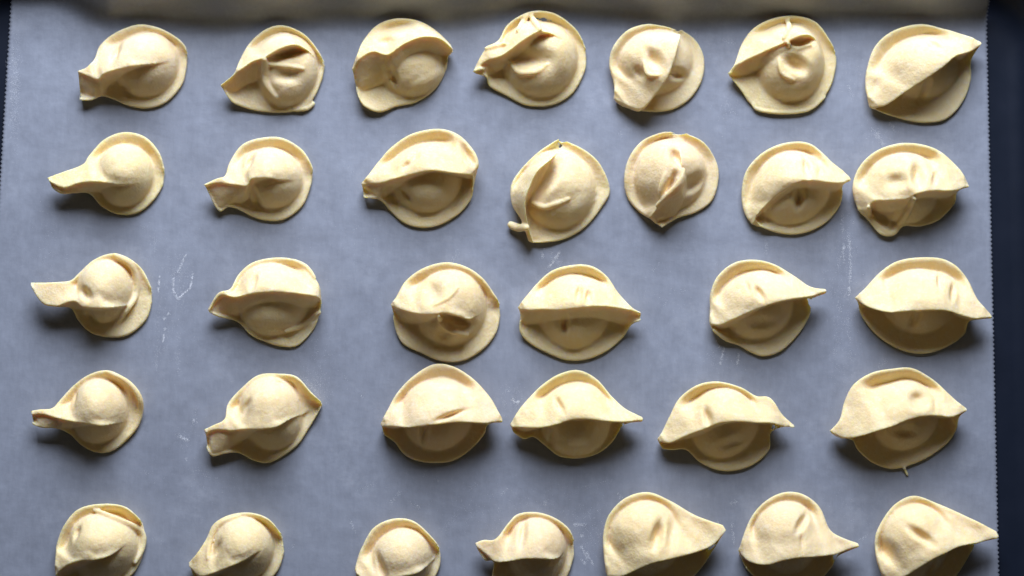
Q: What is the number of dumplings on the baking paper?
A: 33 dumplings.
